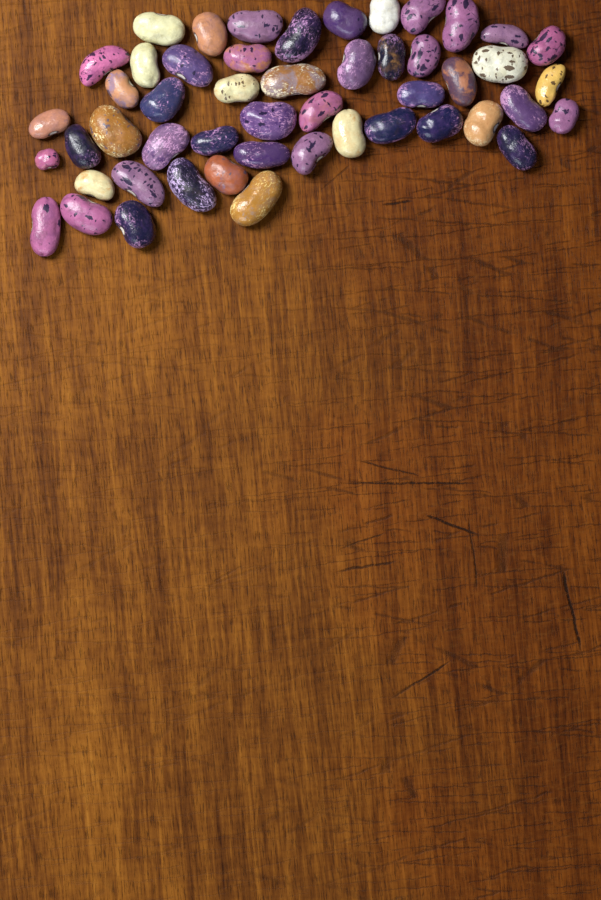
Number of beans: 50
